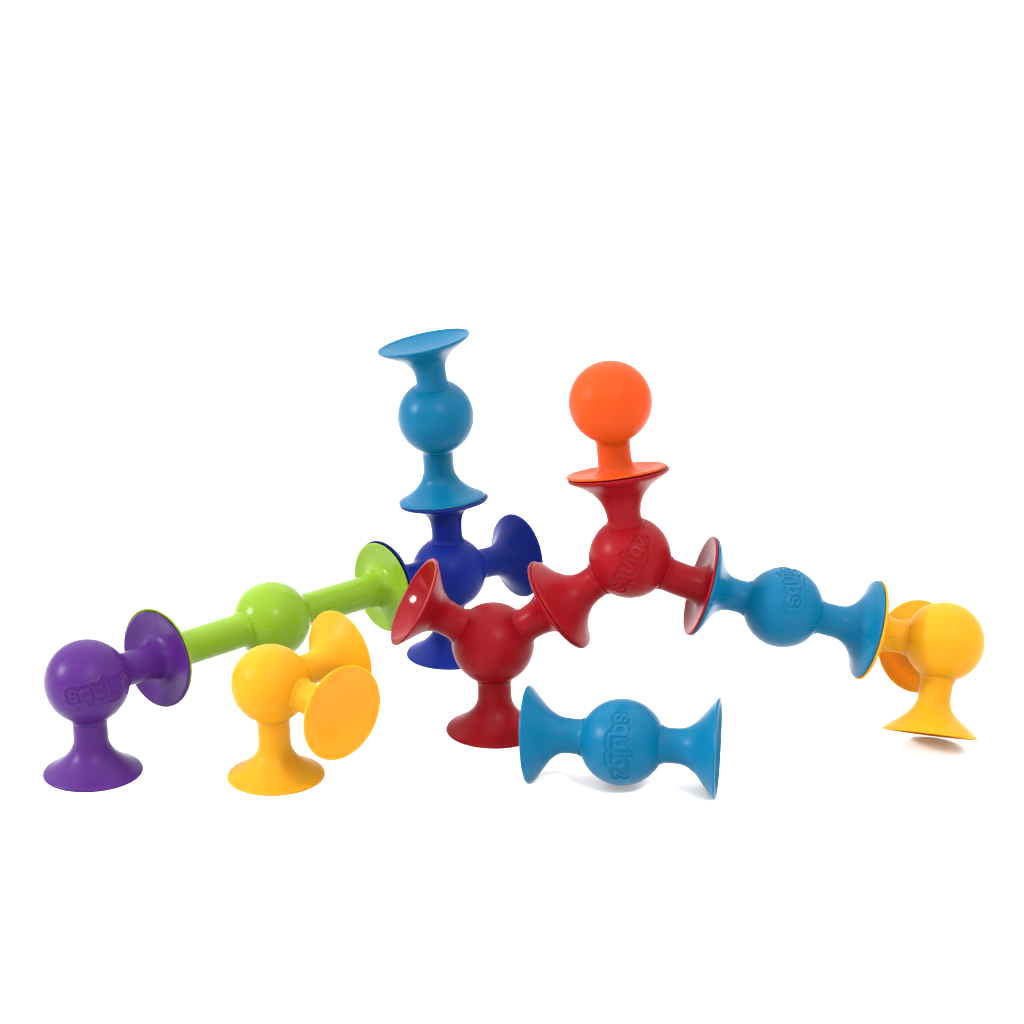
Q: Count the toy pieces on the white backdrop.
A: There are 11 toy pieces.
